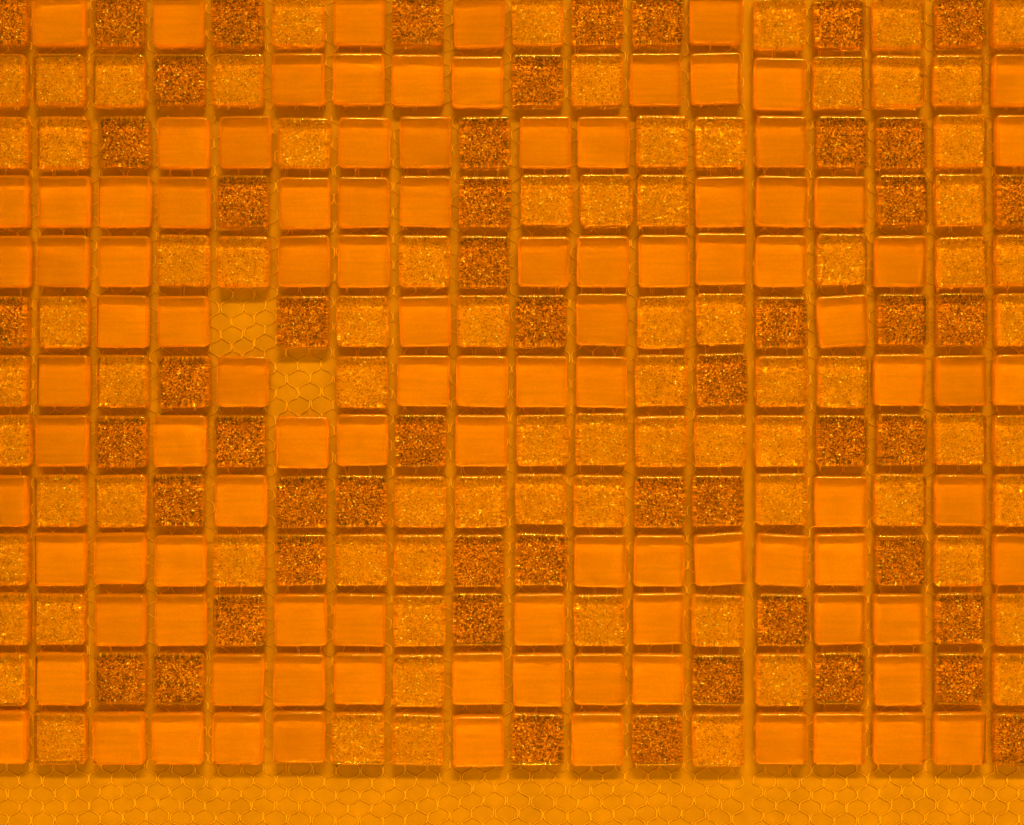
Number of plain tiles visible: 102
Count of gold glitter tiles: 77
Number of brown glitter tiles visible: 53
